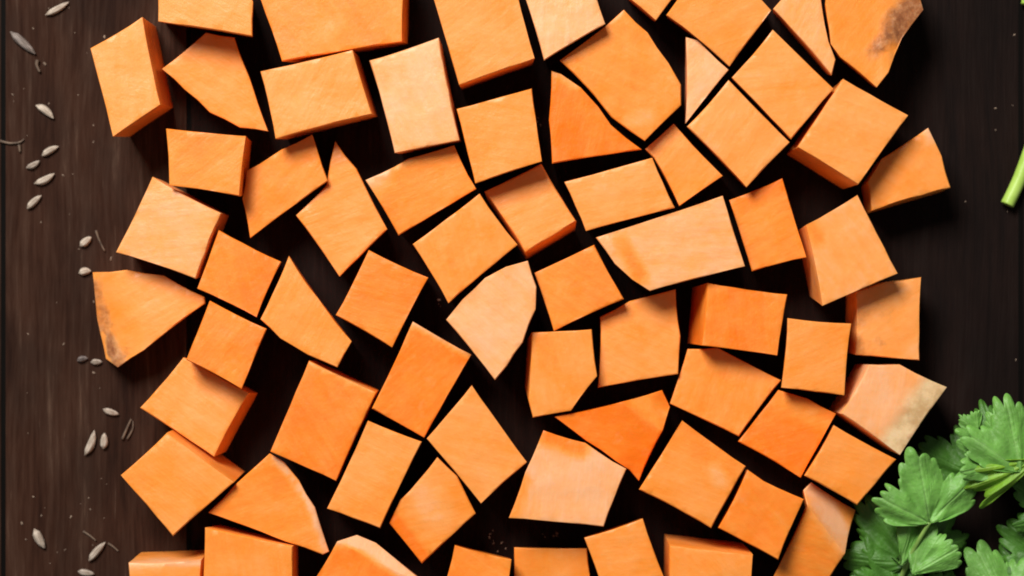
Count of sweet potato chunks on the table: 68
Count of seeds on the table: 17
